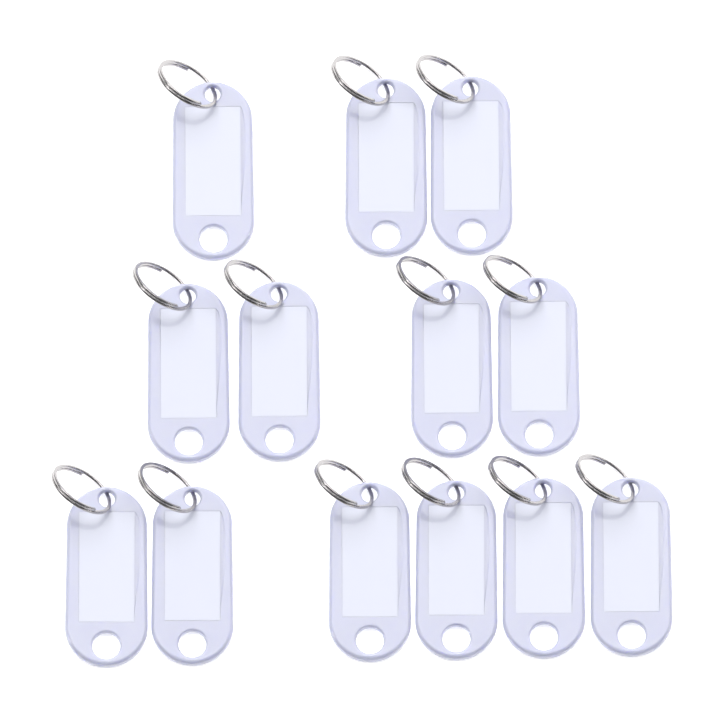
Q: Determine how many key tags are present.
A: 13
